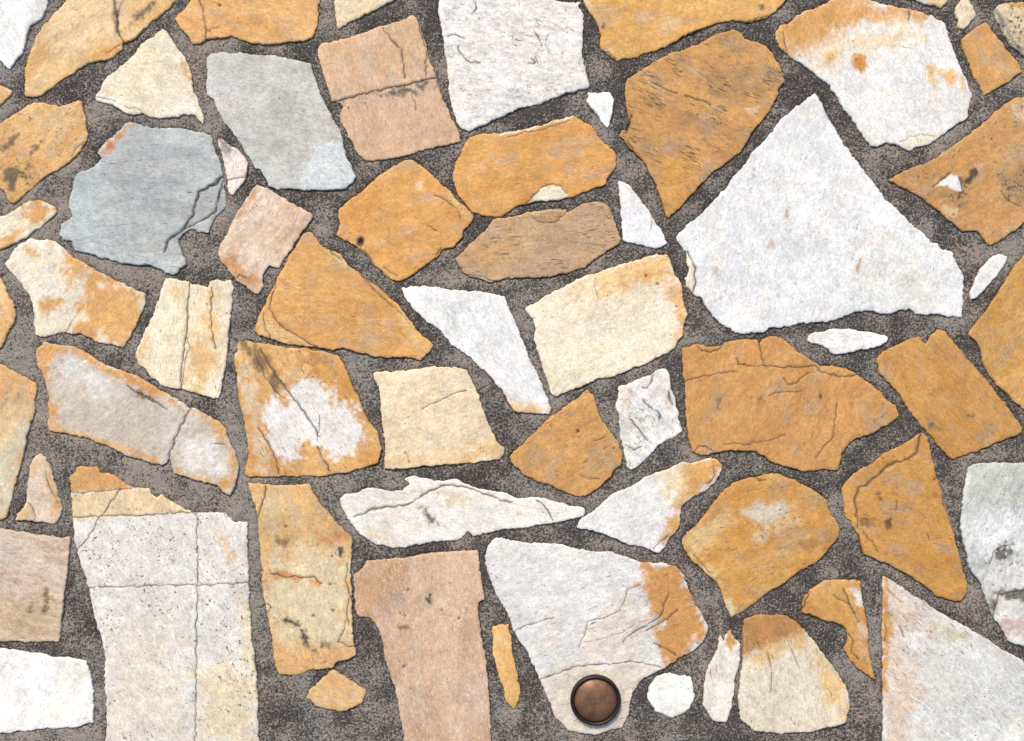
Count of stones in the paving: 64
